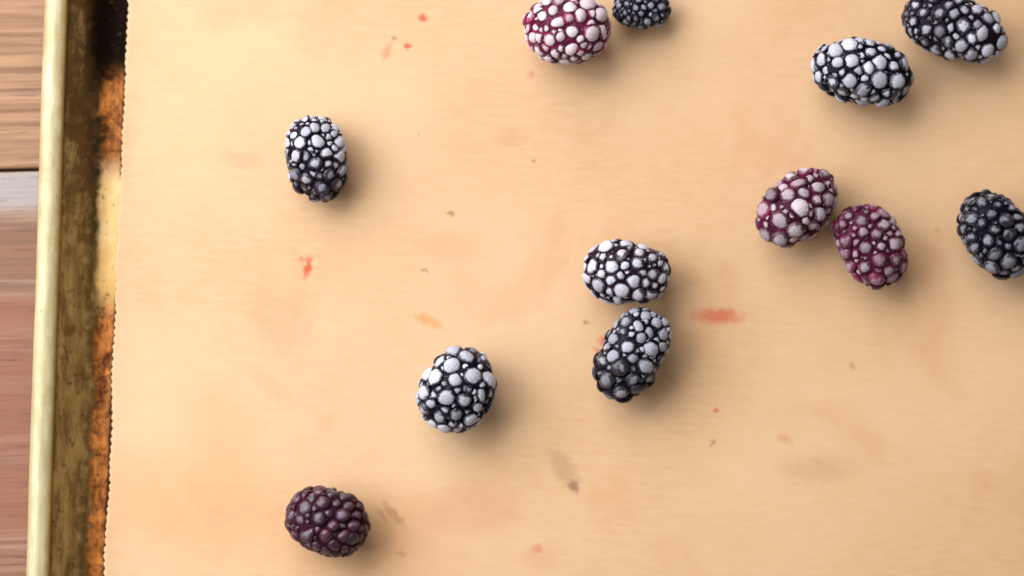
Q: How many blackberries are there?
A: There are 12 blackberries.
